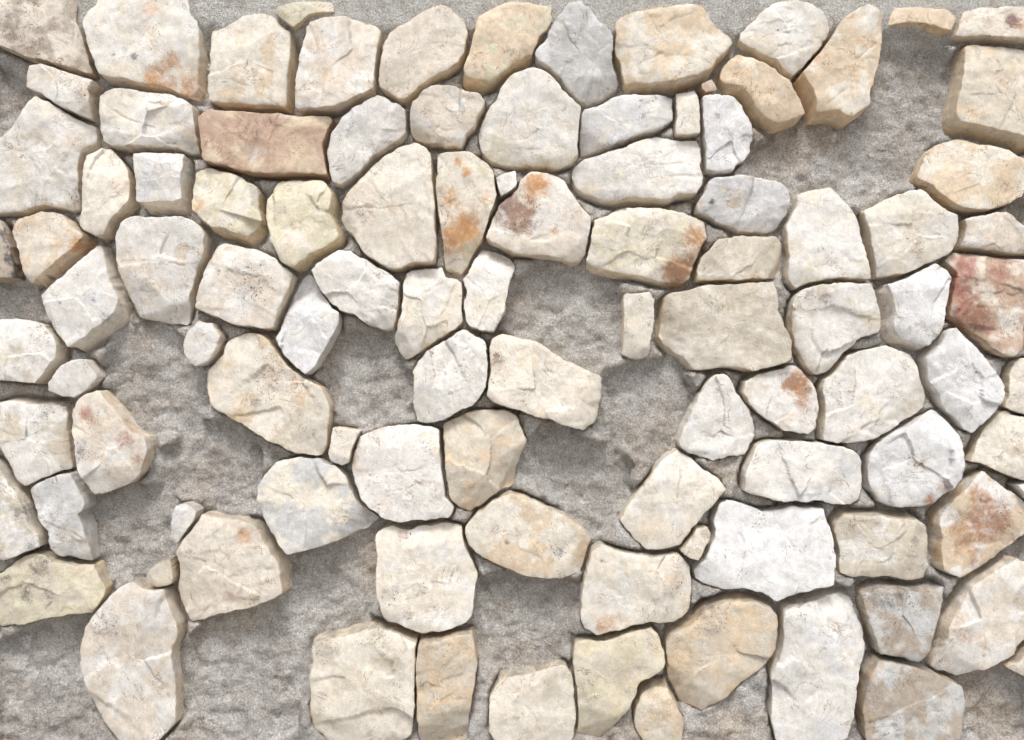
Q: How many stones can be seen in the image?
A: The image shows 103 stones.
